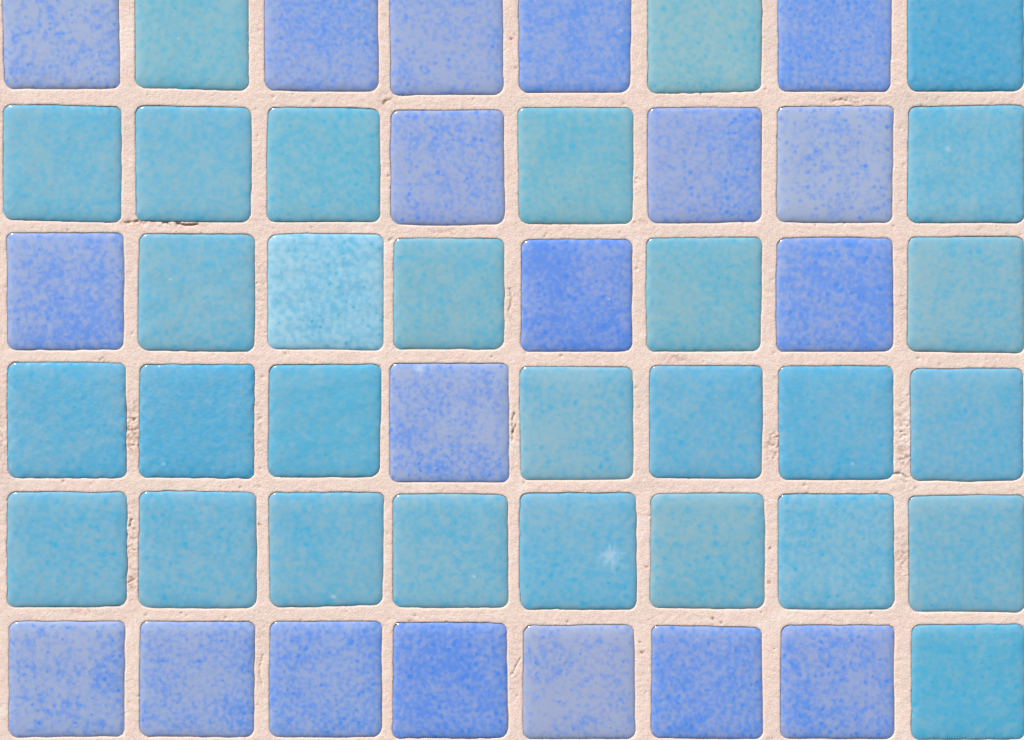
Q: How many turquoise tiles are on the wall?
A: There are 29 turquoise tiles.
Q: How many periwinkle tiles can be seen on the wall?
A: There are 19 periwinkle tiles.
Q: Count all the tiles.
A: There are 48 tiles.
